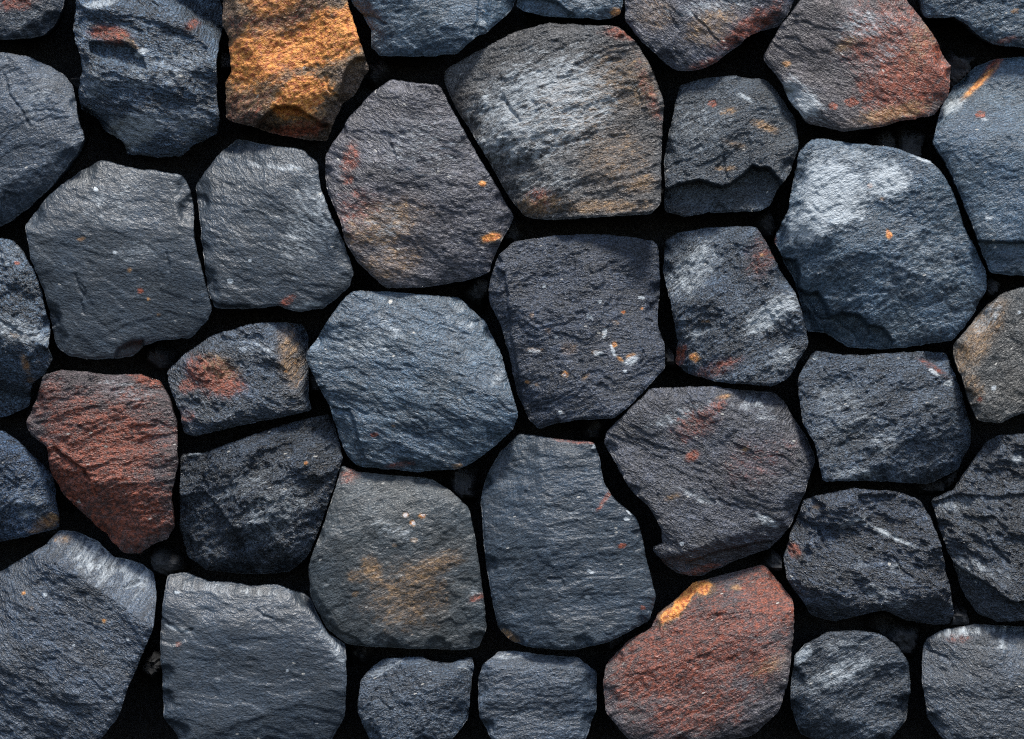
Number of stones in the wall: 38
